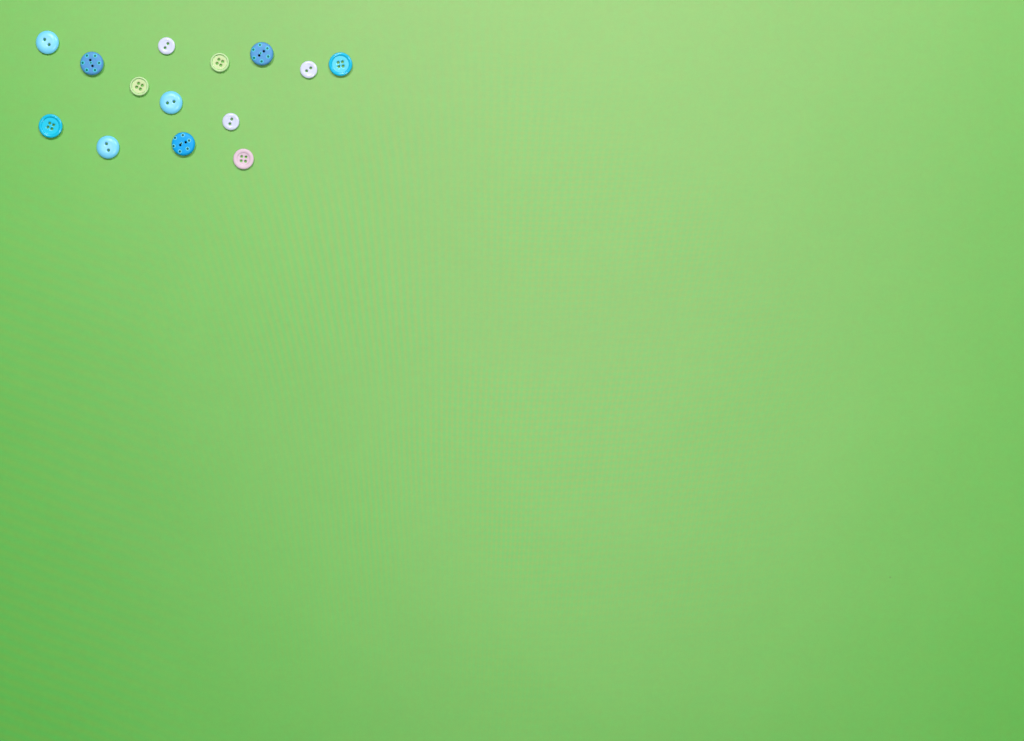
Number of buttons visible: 14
